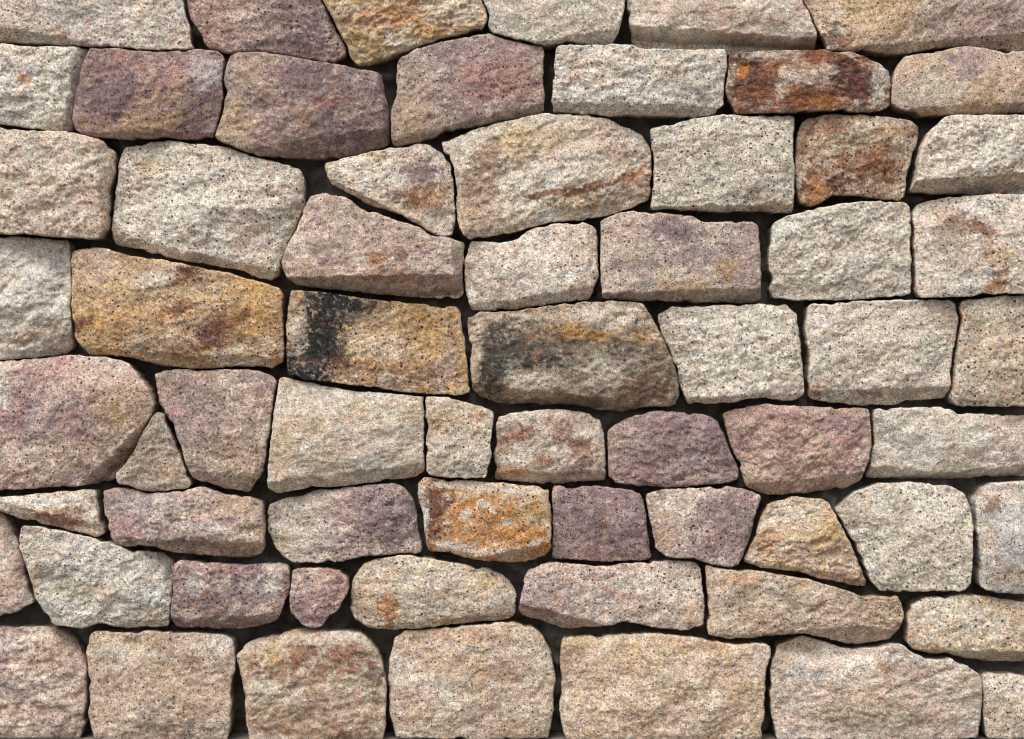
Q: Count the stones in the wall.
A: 65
